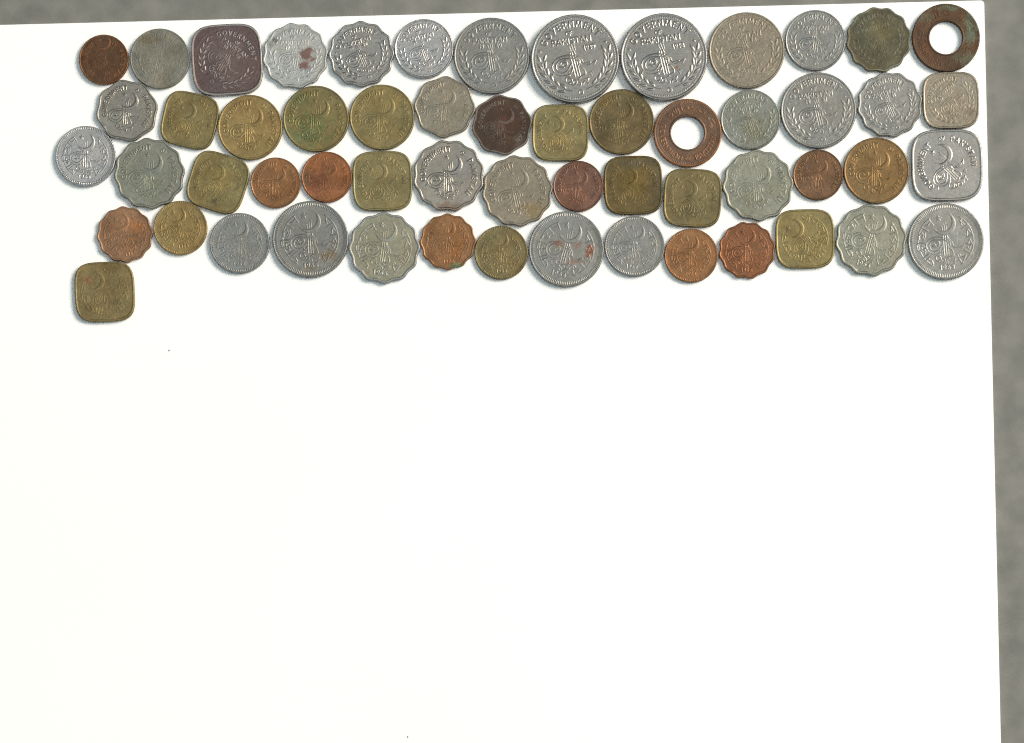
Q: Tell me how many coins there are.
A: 57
